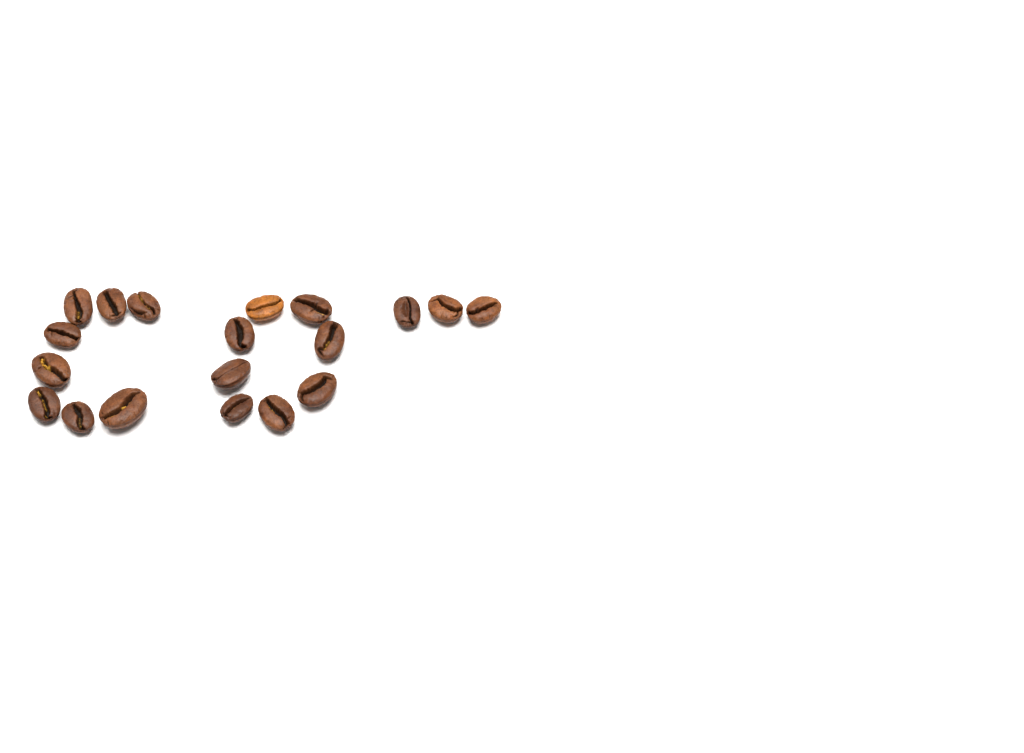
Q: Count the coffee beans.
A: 19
